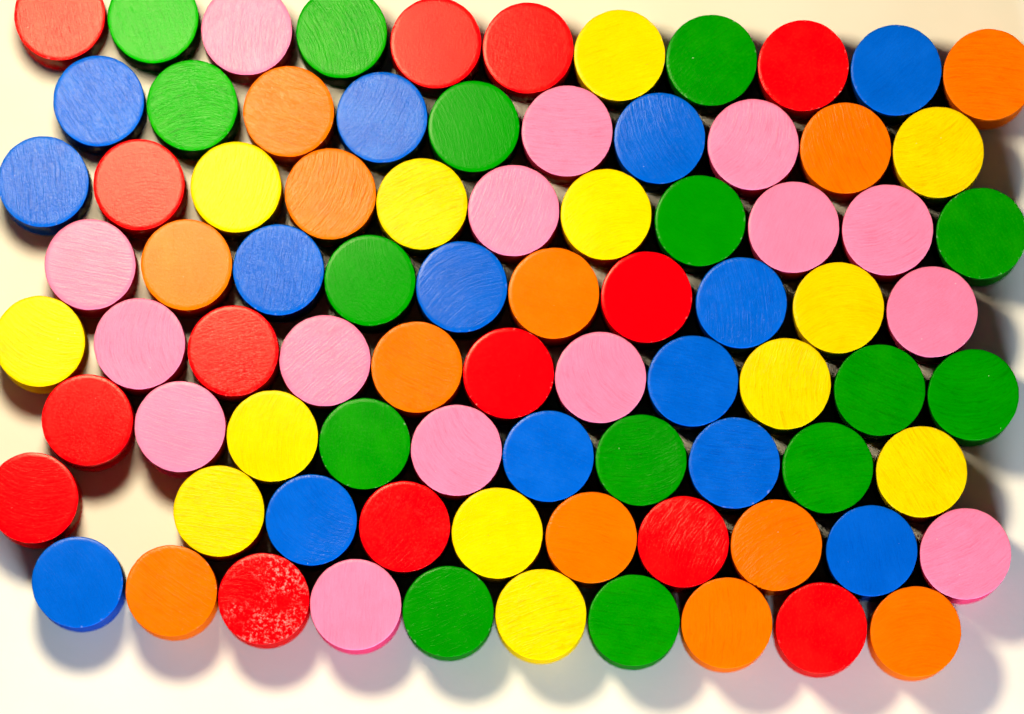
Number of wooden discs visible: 83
